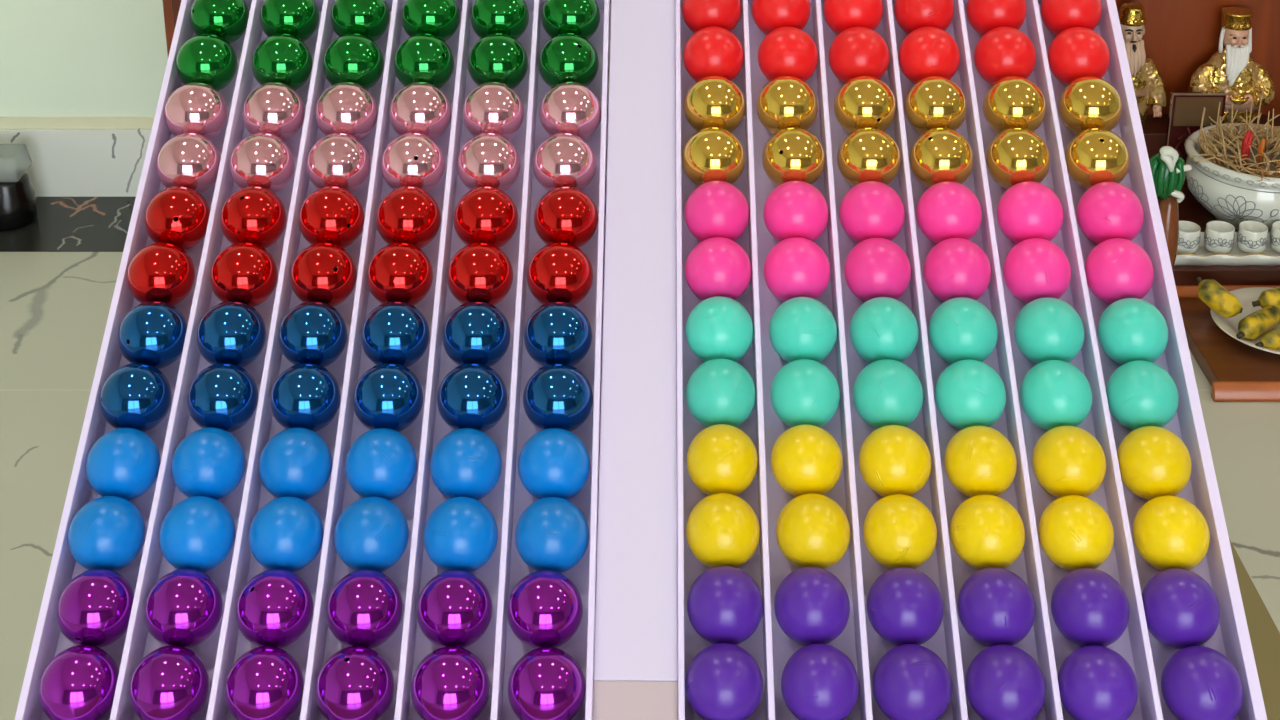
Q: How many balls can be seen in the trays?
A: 144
